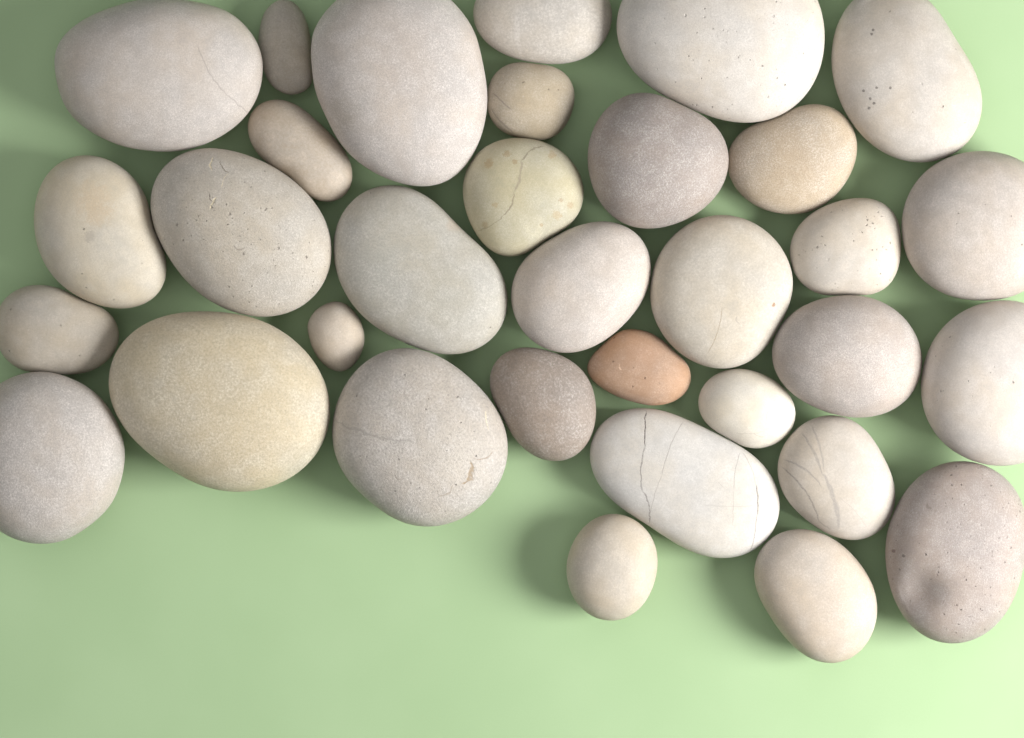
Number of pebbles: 33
